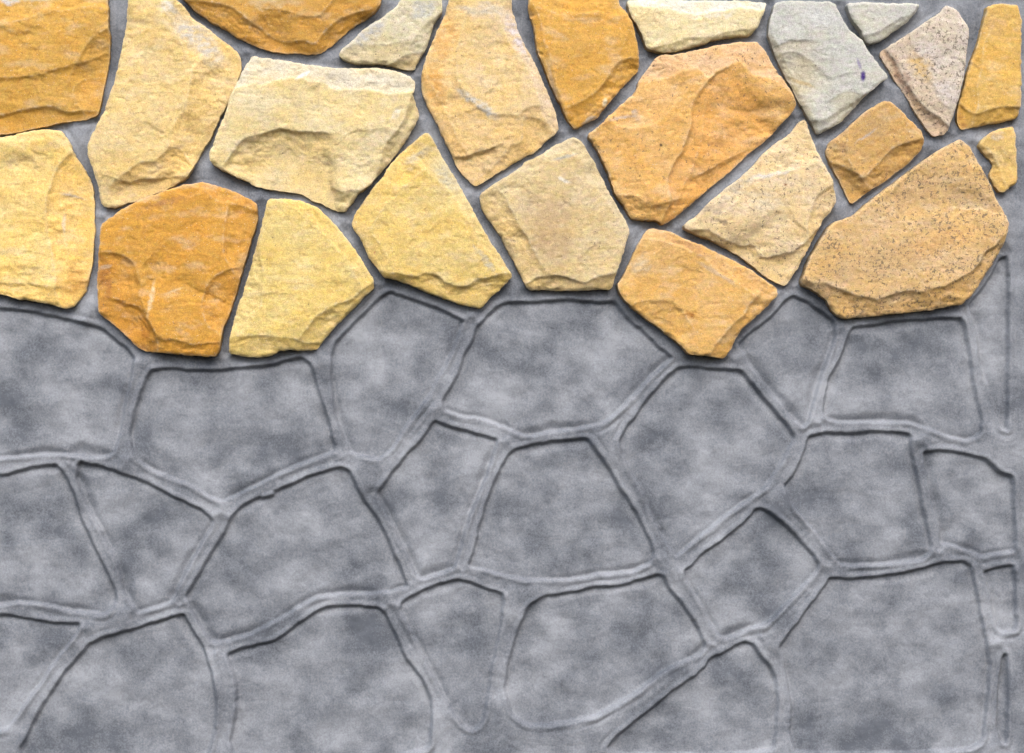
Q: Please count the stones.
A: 23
